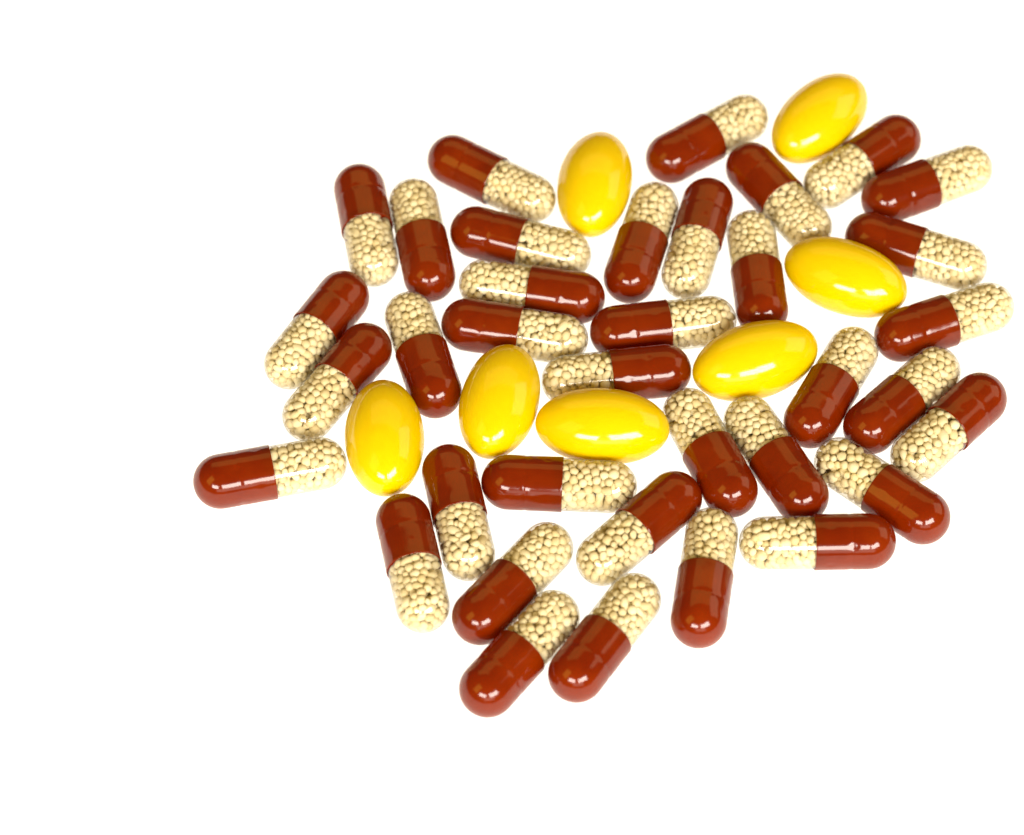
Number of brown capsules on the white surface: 36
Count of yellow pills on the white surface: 7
